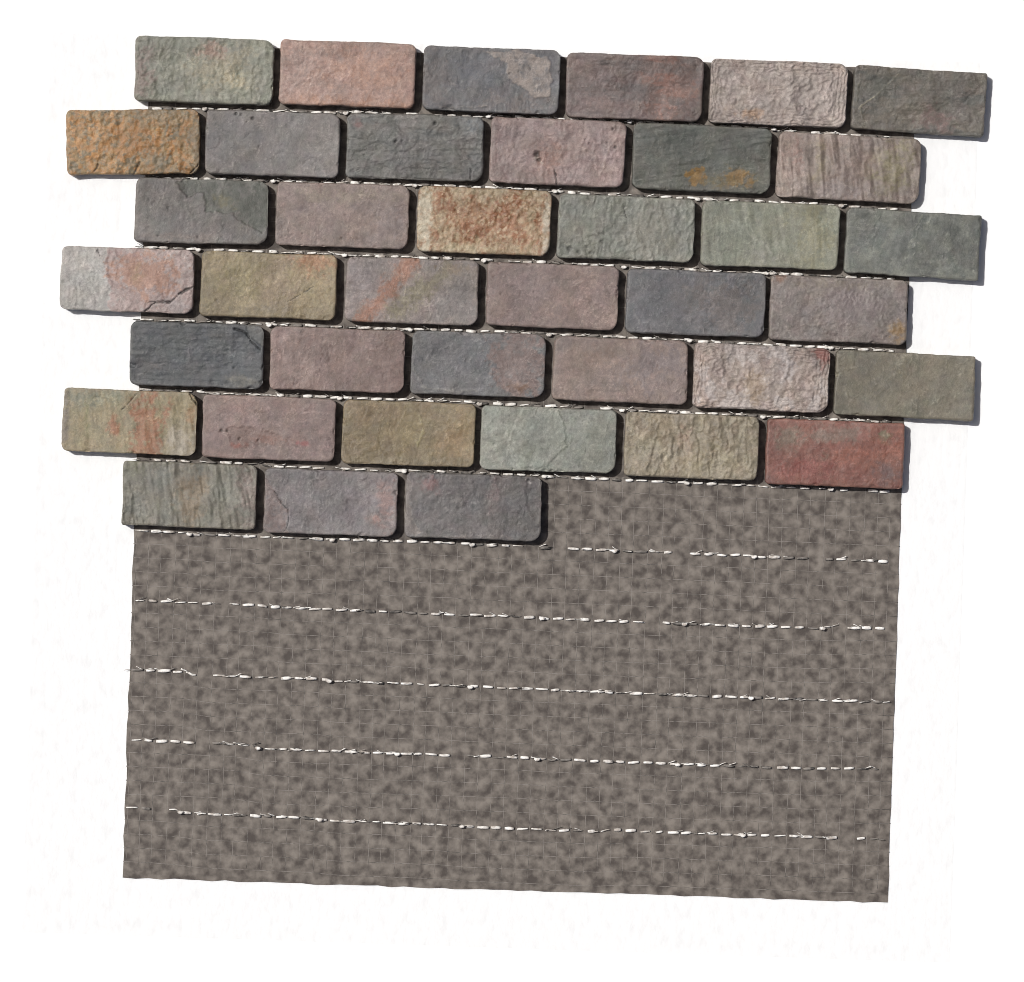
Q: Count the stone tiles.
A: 39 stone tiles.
